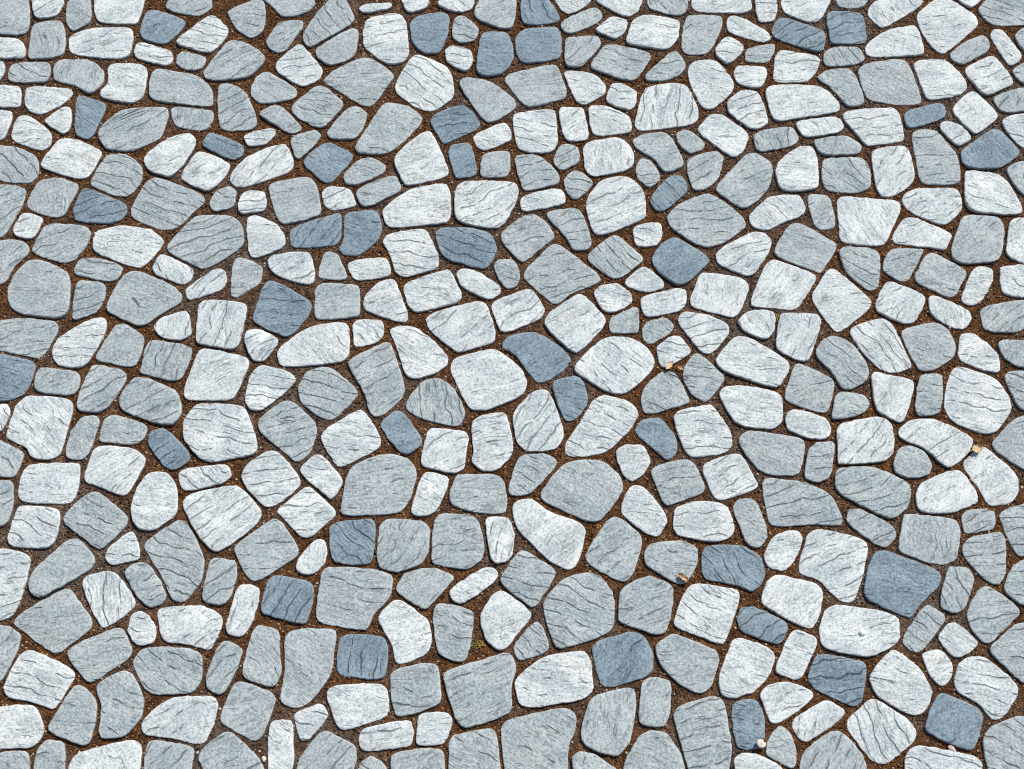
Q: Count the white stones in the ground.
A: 188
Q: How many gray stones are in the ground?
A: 184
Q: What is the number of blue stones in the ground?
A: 37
